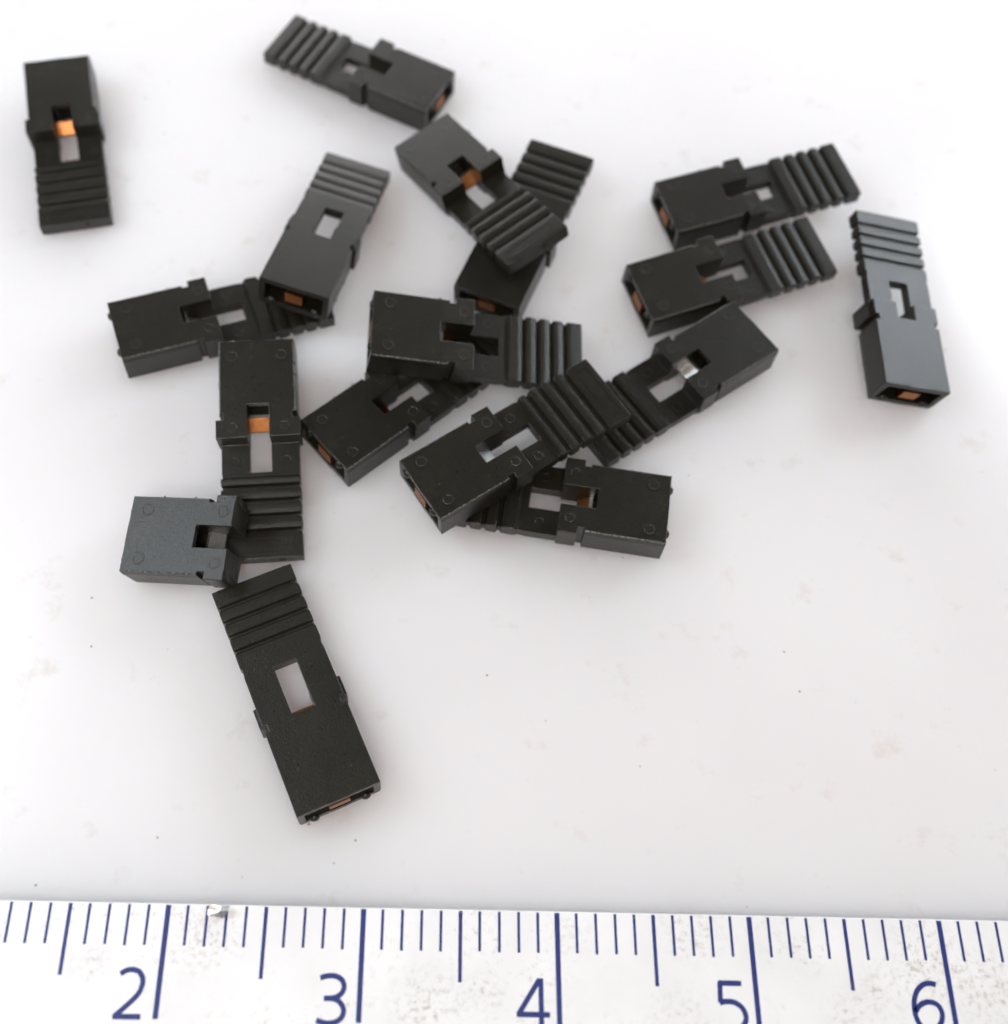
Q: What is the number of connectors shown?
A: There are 17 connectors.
